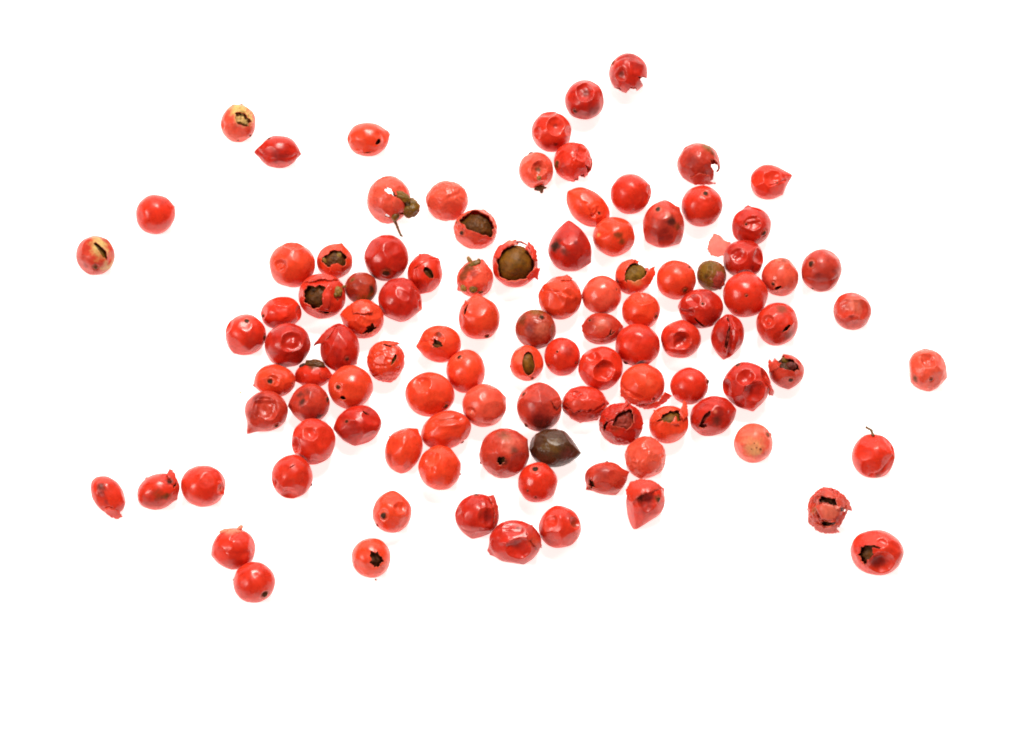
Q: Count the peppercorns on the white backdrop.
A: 104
